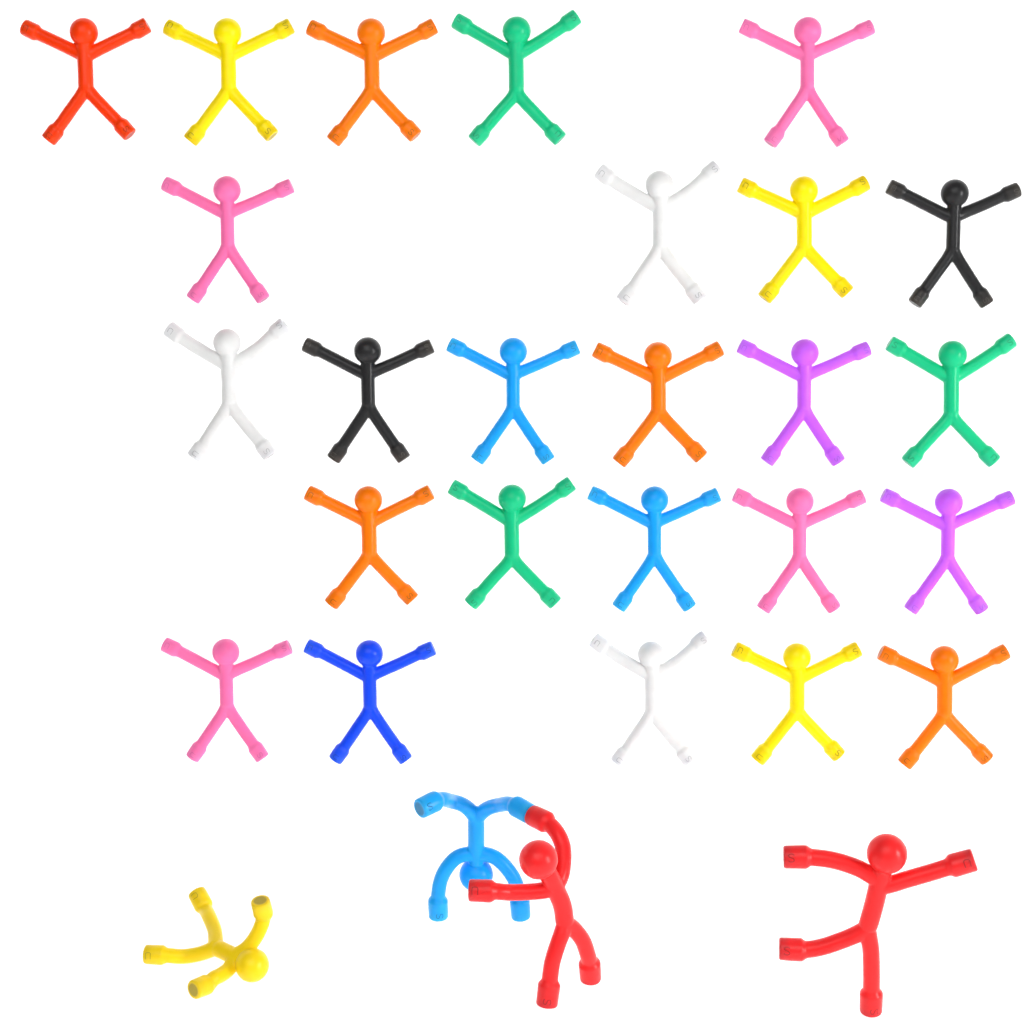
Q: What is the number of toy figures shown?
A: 29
